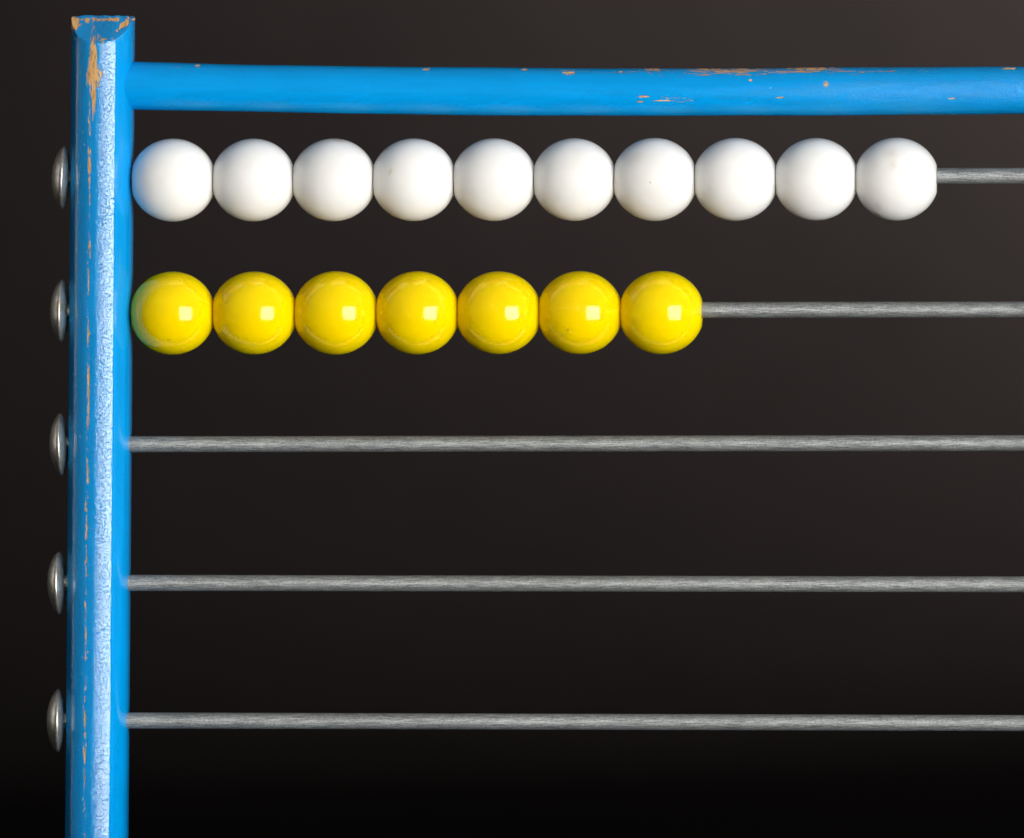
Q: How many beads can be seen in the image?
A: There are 17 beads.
